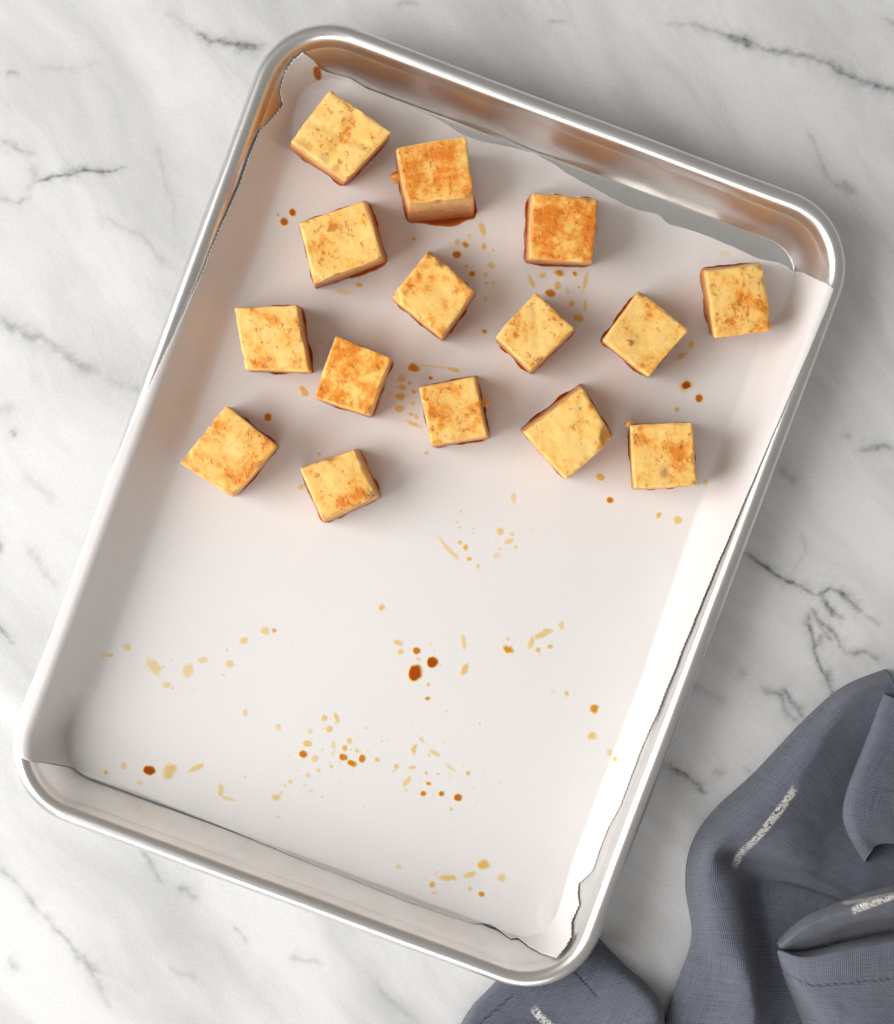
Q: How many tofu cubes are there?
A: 15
